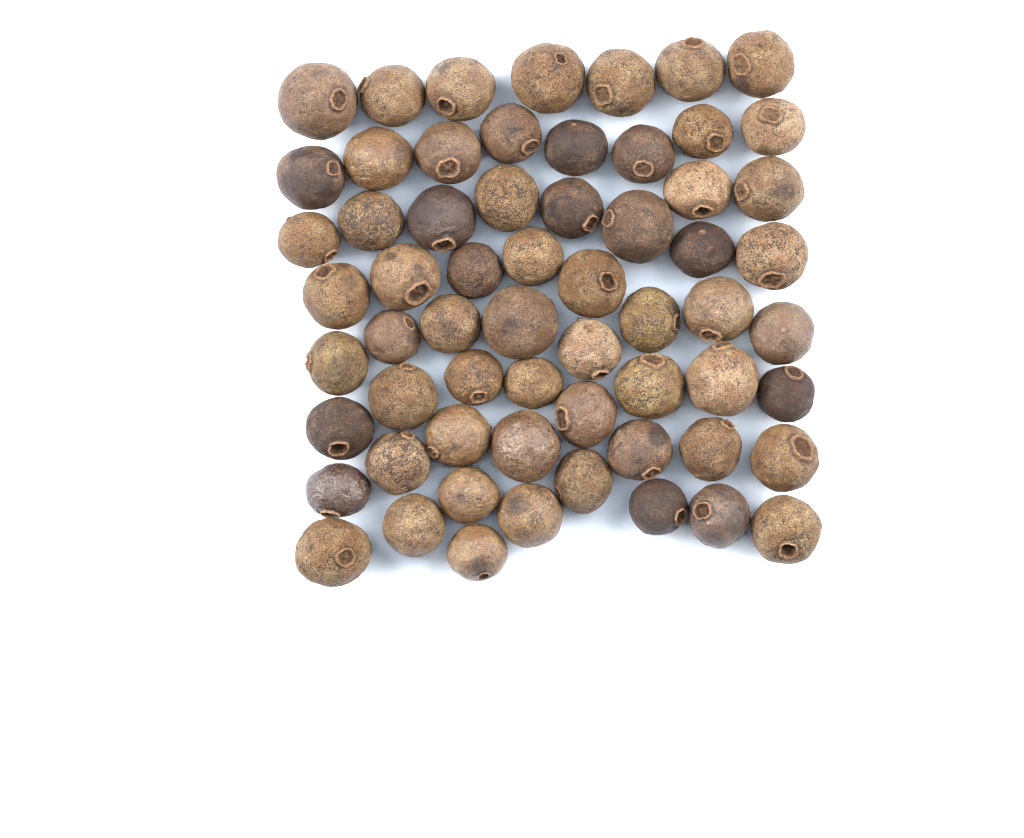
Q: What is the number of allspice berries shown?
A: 62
